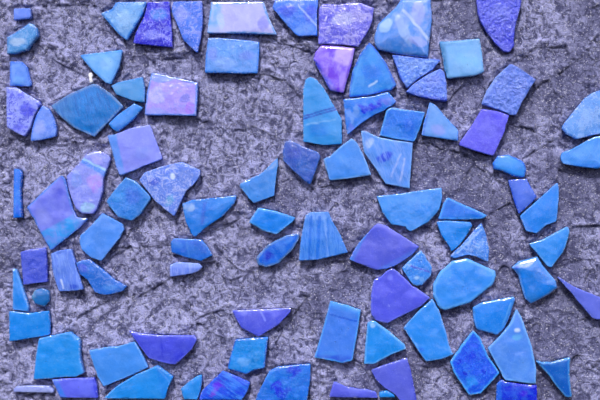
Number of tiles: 91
